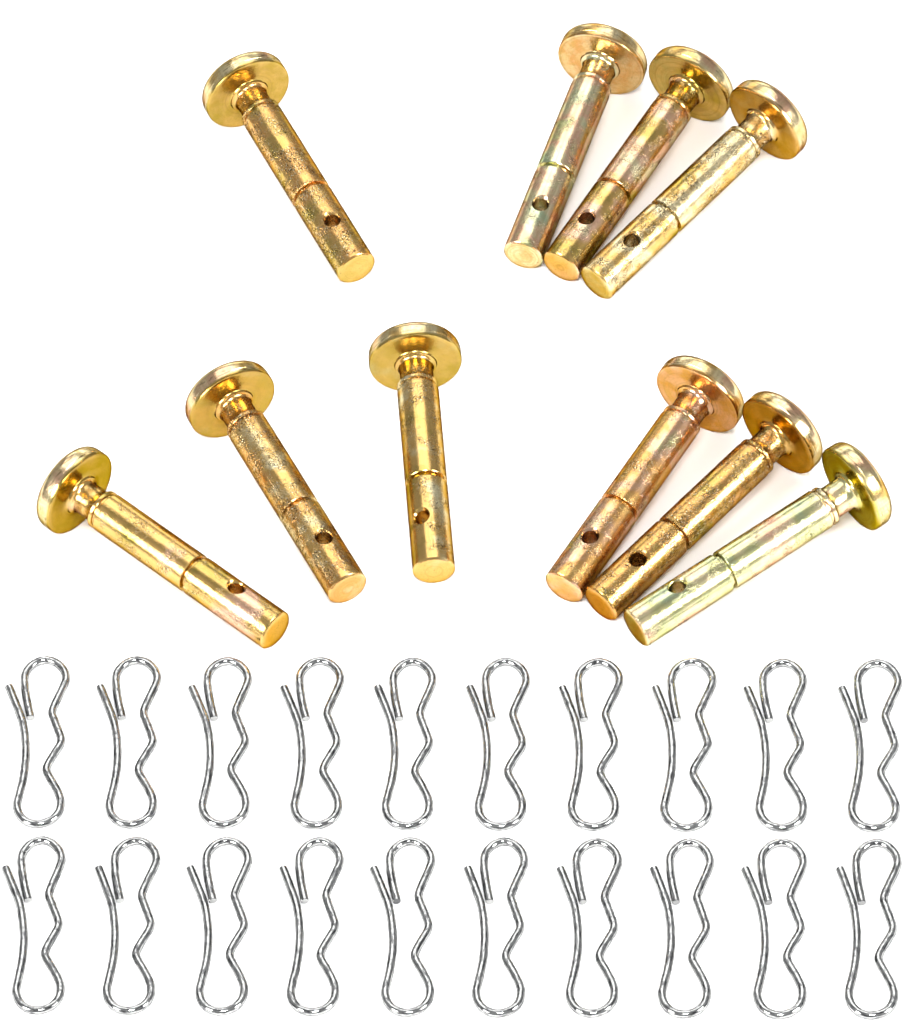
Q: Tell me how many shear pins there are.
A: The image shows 10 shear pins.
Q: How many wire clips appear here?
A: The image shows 20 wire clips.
